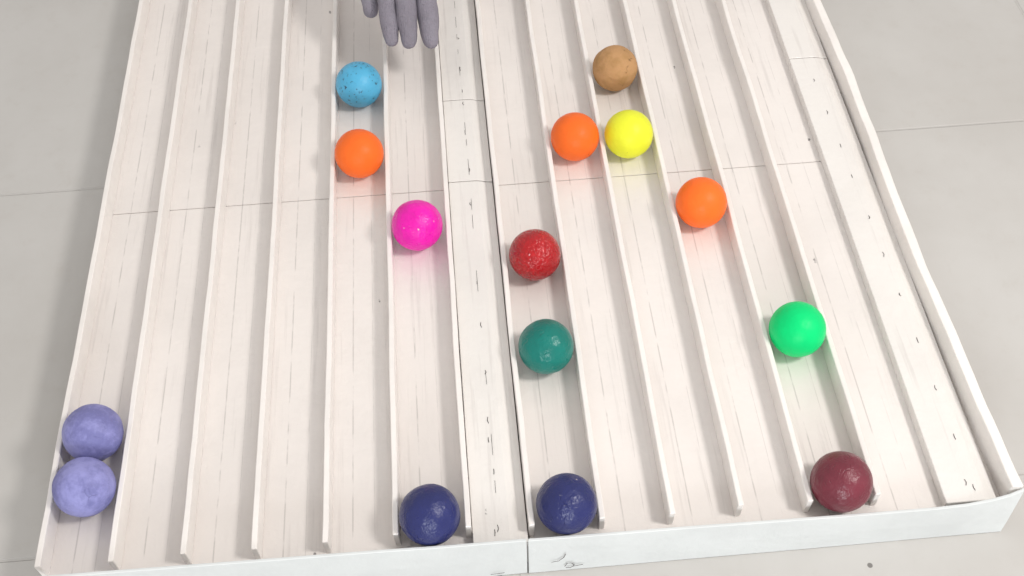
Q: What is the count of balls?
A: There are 15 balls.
